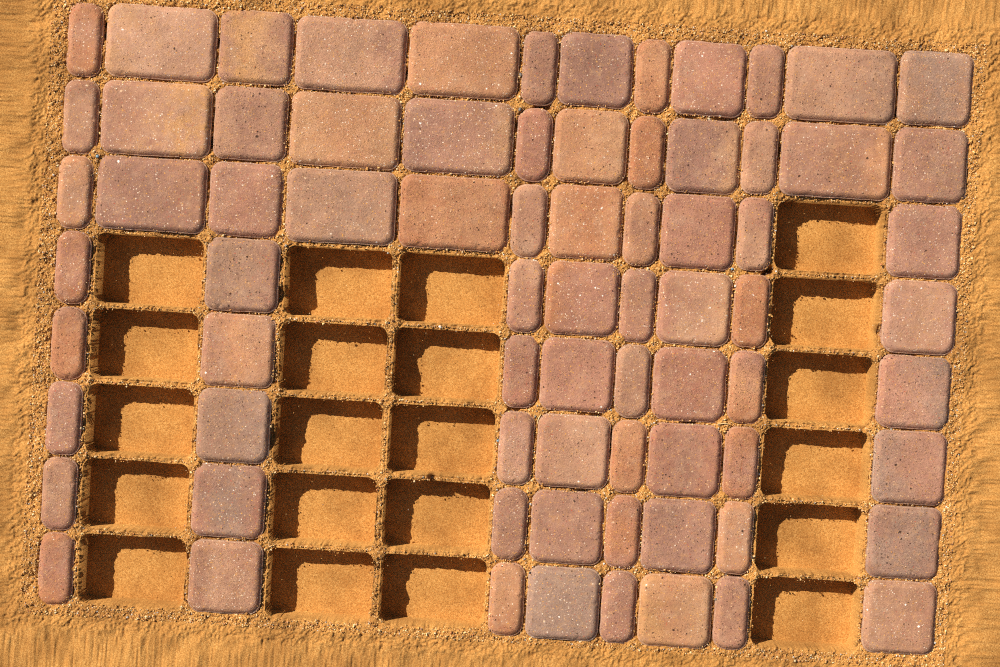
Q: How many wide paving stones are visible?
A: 11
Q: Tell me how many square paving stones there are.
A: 32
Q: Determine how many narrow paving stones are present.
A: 32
